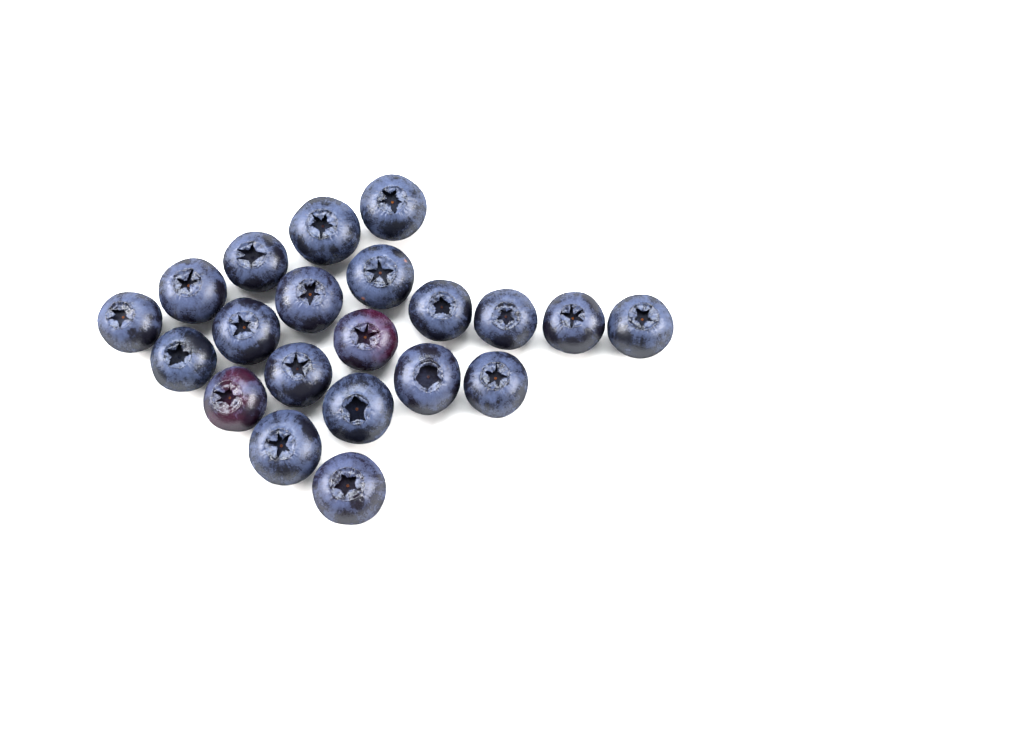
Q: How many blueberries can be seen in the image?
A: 21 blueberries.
